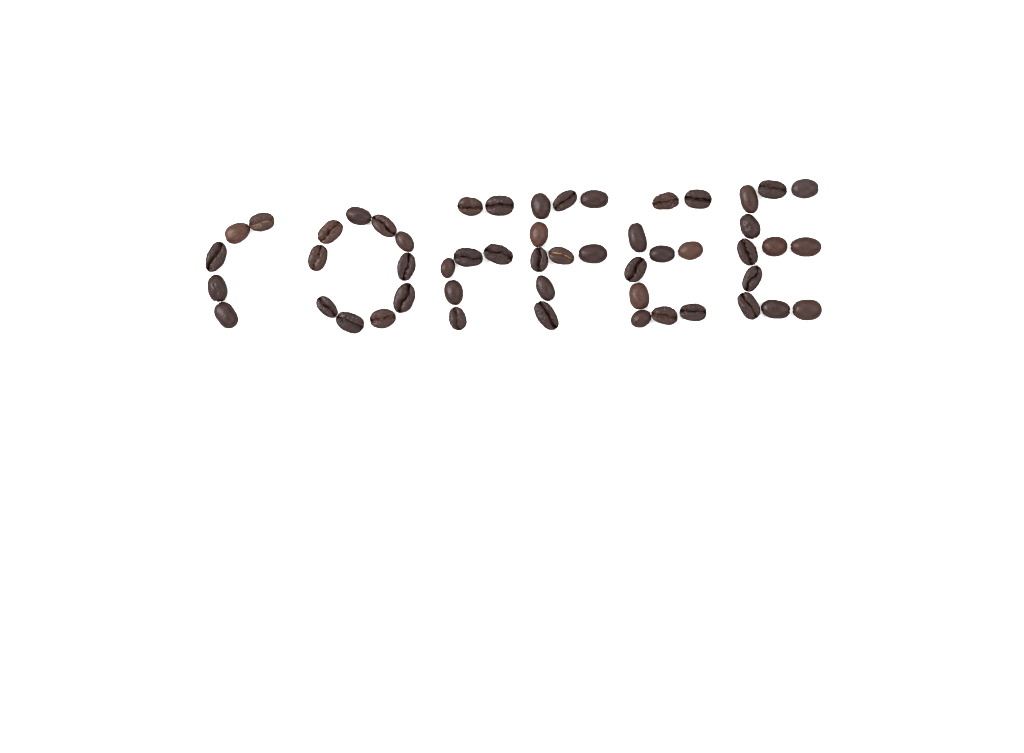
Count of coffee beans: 52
